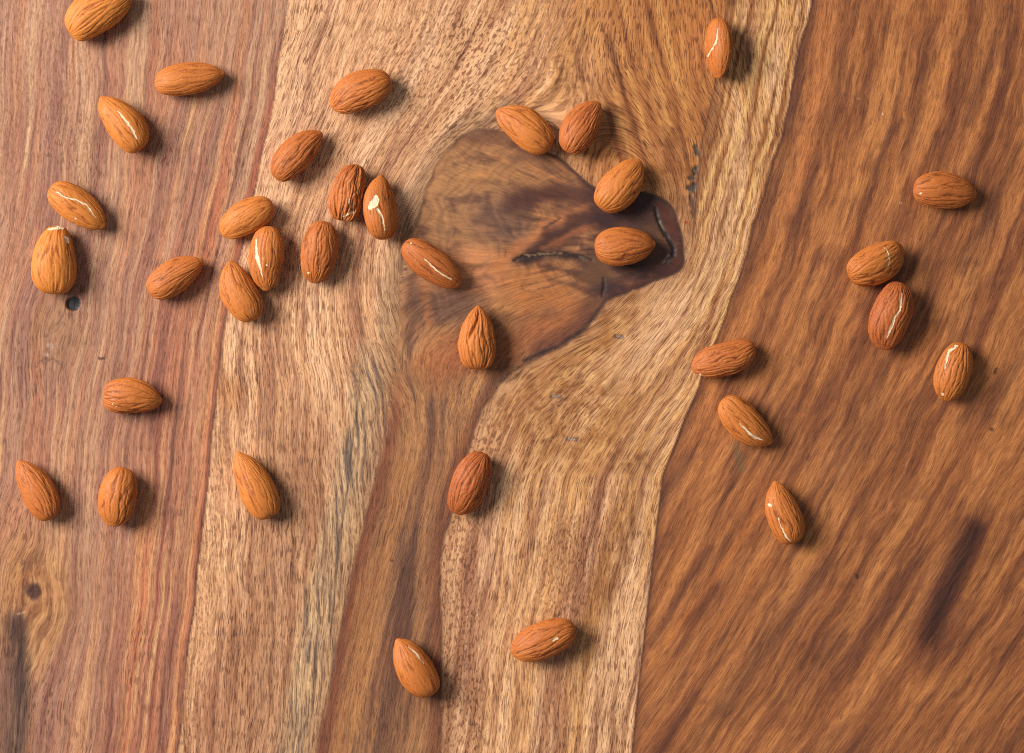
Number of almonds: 35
